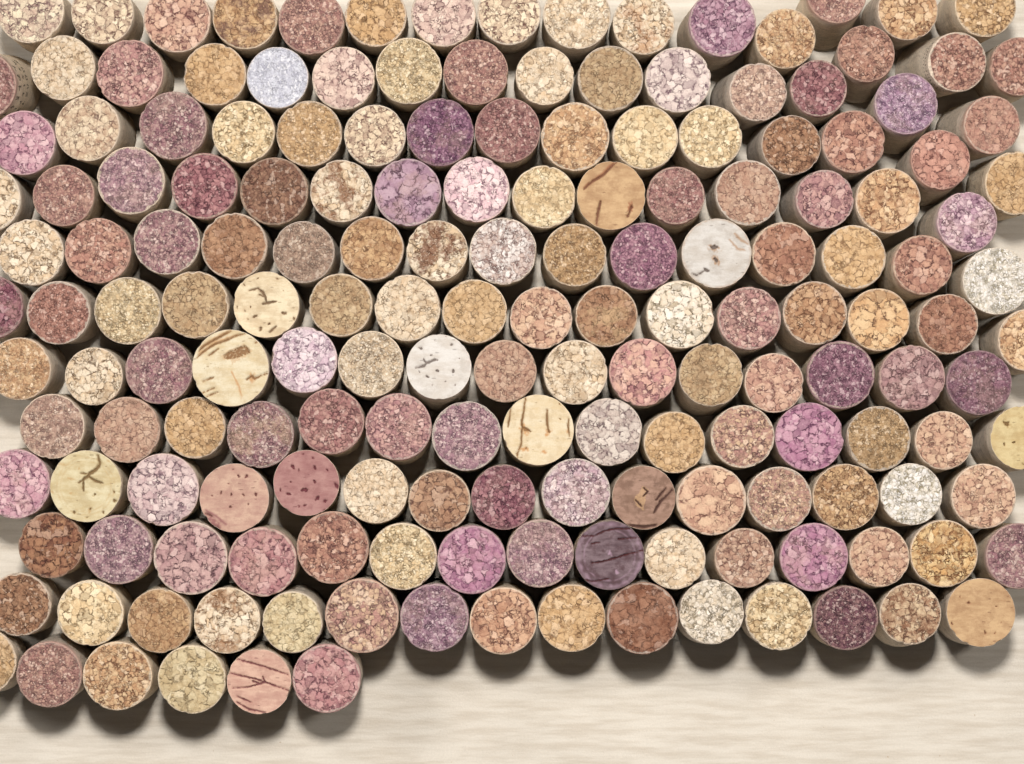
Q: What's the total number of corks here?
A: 175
